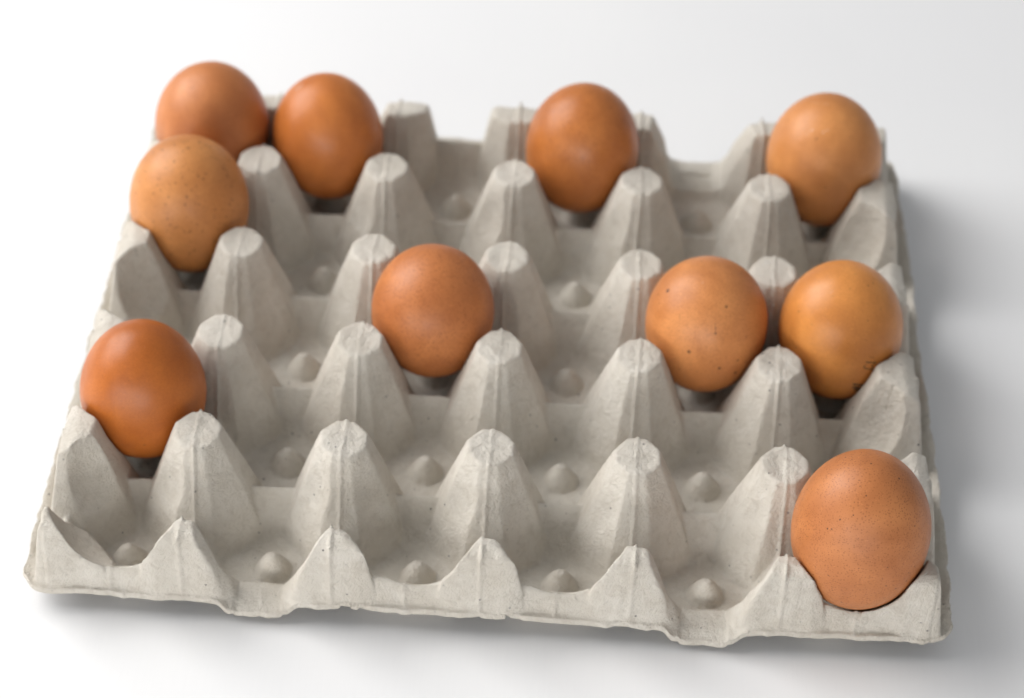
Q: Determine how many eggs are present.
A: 10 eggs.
